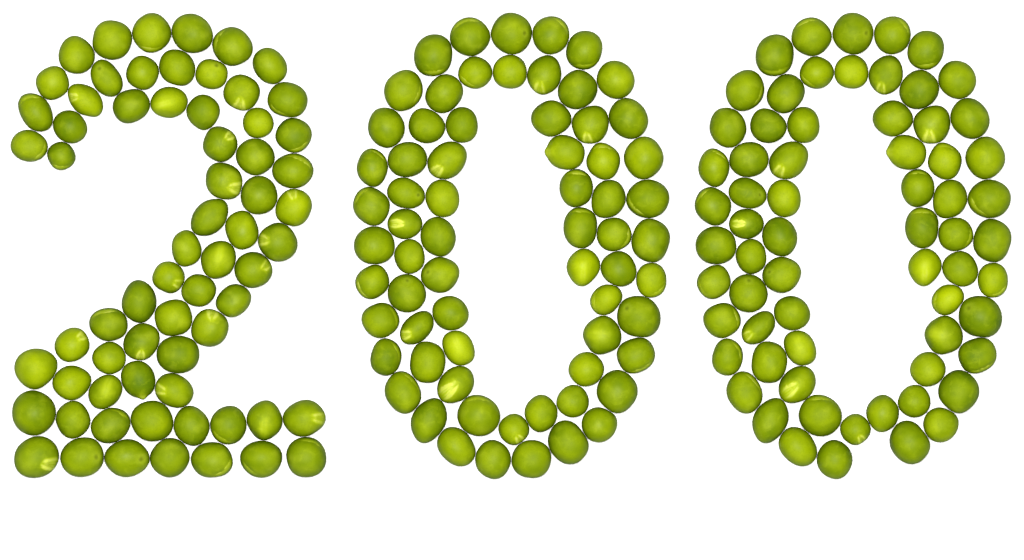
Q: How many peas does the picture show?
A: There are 199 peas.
